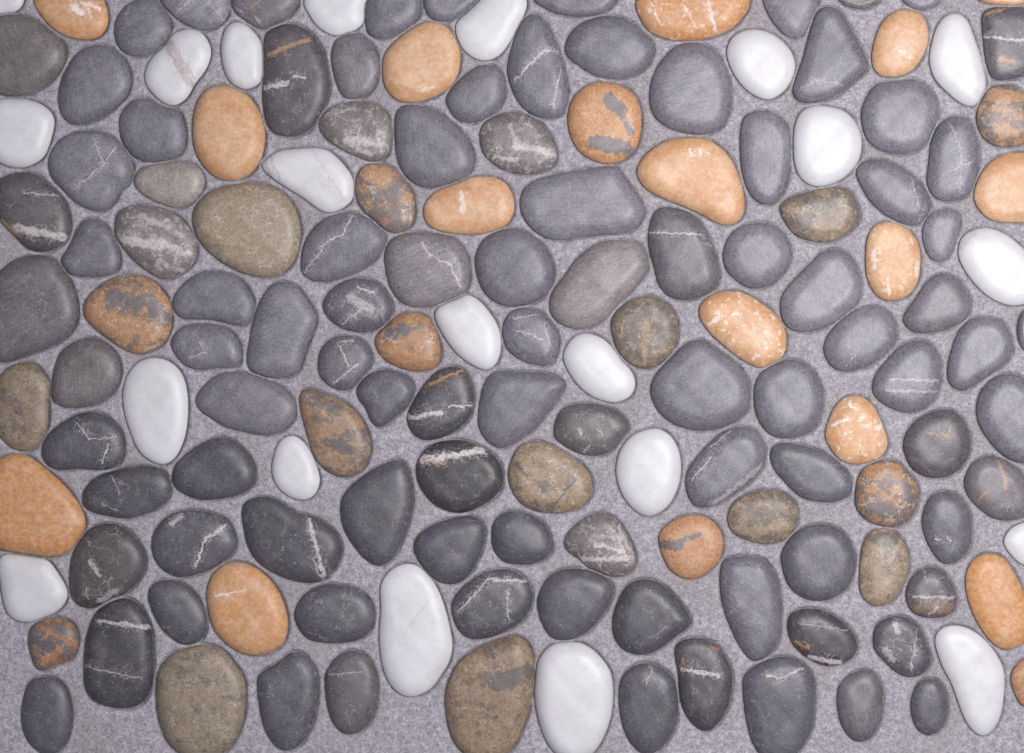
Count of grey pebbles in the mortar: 97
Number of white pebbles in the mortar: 21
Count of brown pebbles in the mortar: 19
